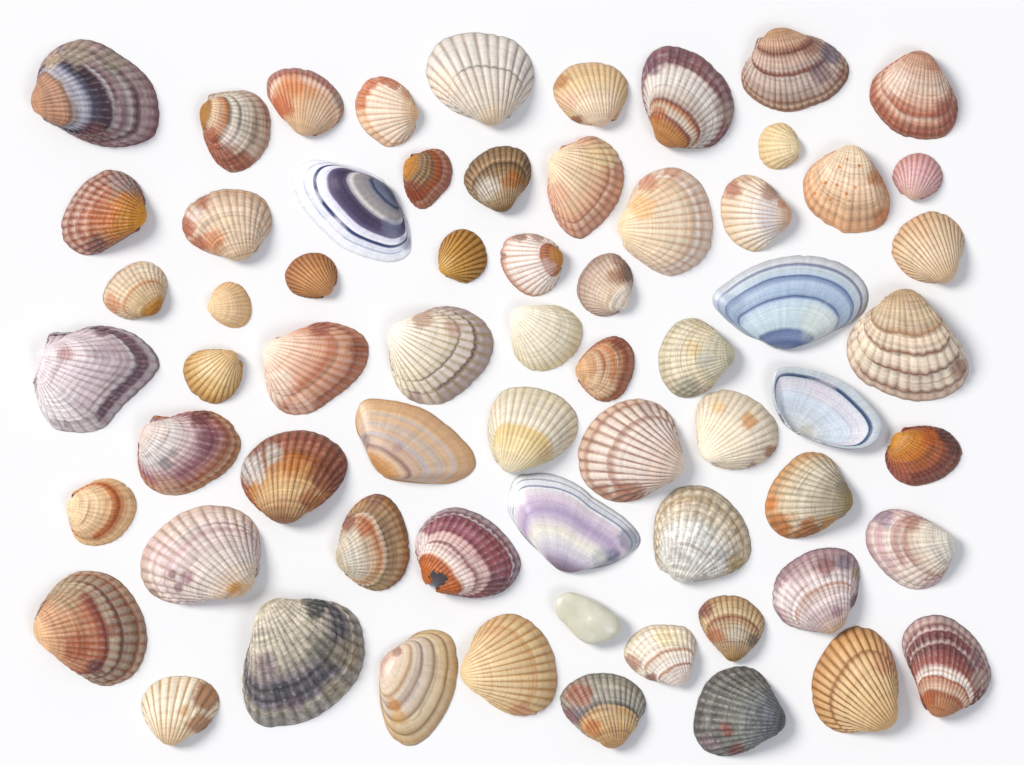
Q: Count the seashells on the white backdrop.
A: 64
